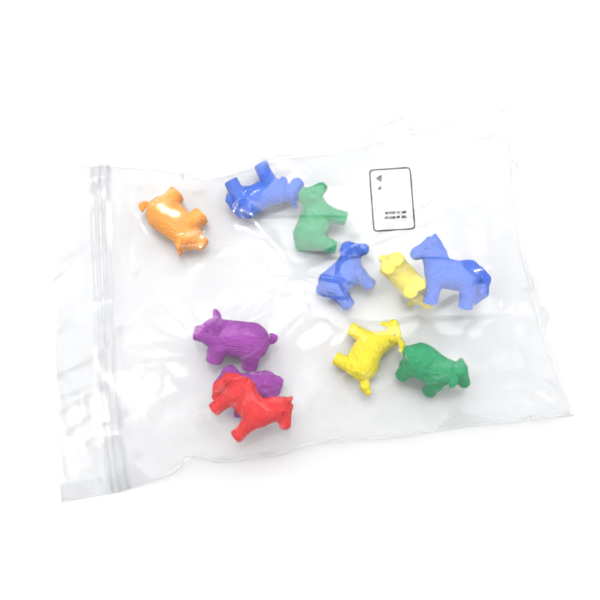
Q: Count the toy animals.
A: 11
